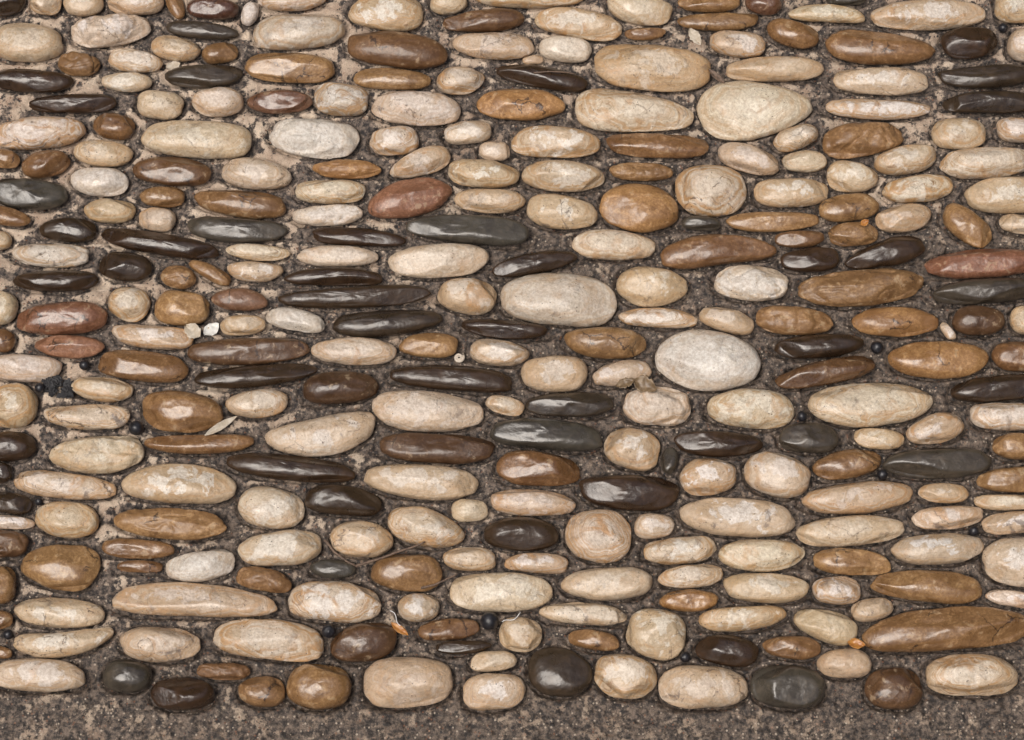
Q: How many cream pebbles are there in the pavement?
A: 165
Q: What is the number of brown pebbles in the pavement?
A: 84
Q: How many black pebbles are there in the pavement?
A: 51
